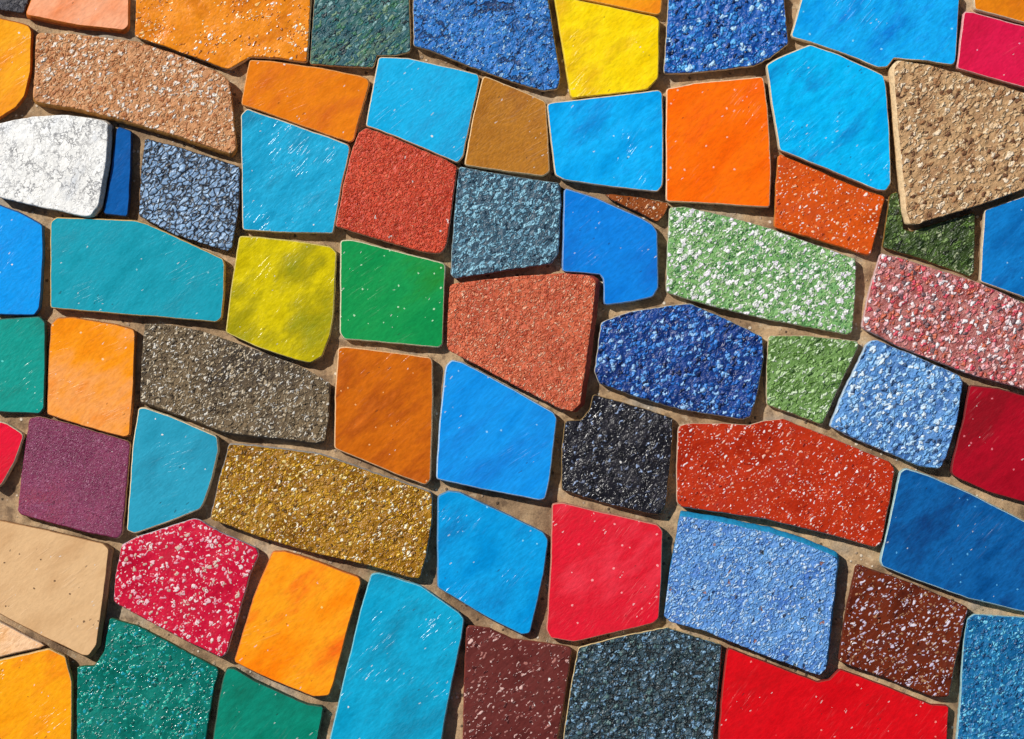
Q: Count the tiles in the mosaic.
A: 70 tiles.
